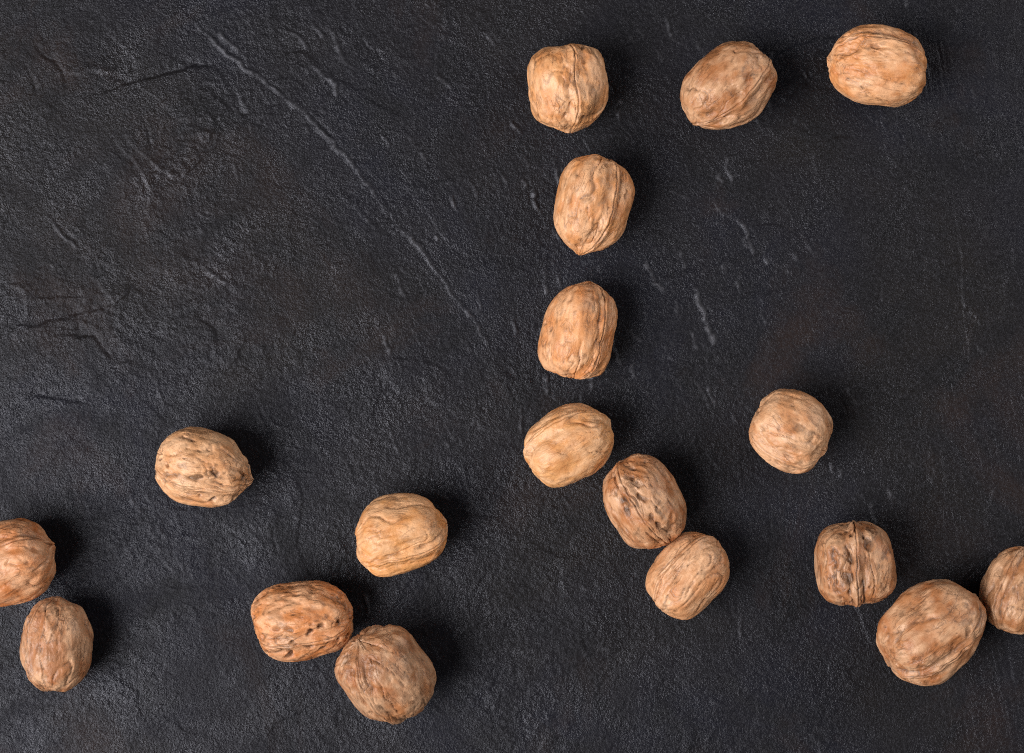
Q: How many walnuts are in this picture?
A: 18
